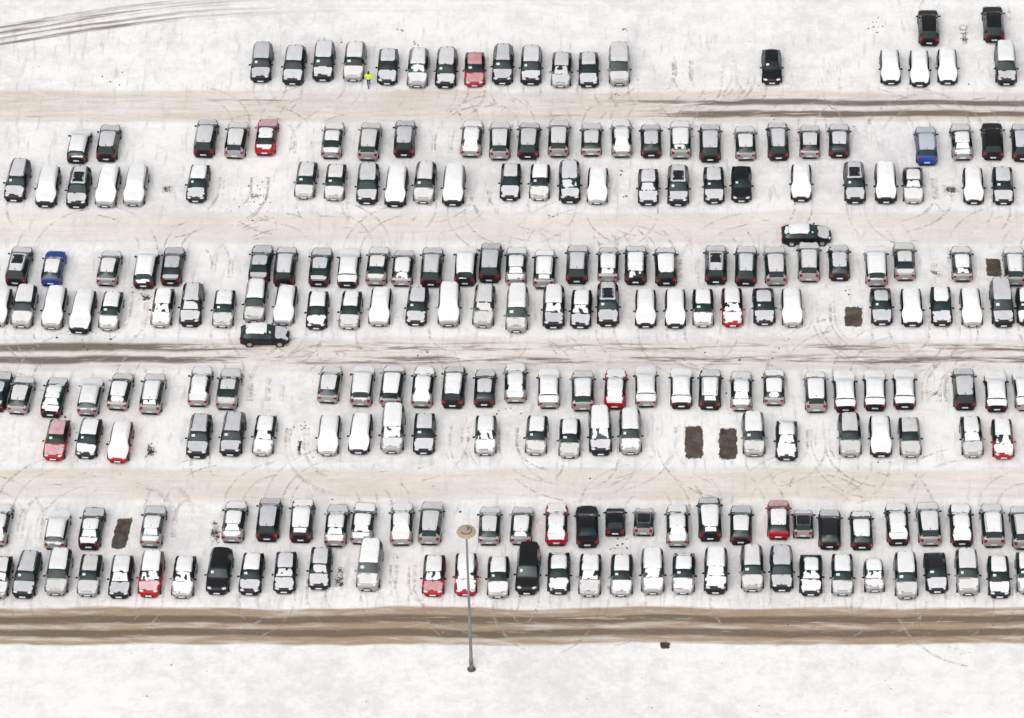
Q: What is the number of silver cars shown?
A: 113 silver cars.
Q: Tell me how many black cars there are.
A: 120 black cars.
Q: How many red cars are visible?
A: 12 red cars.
